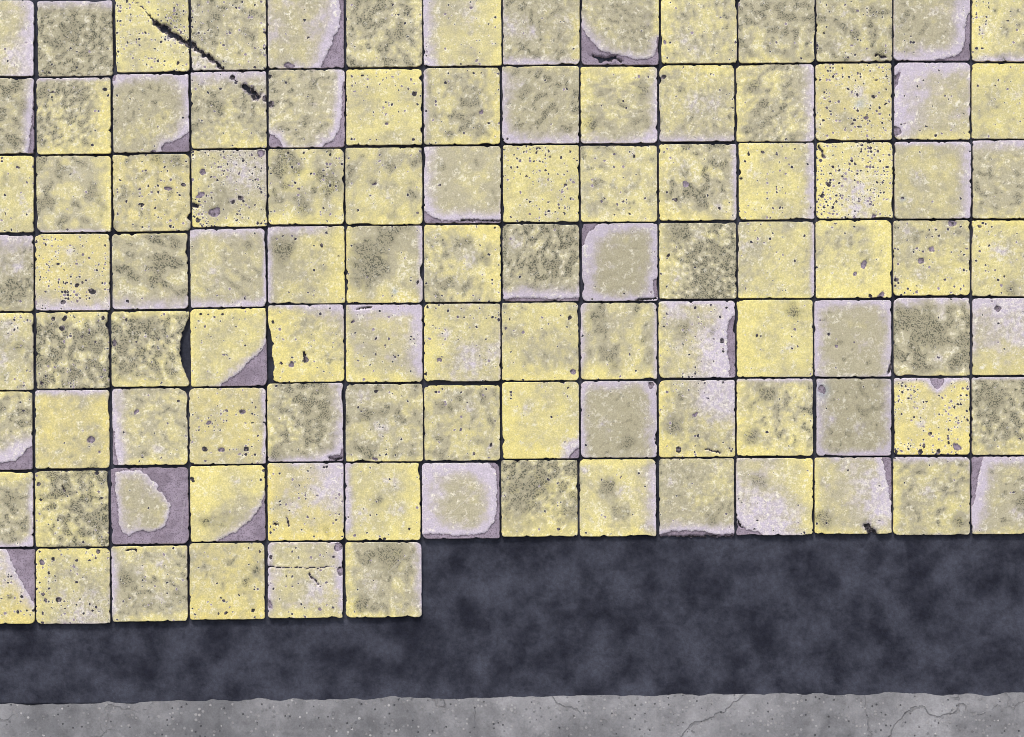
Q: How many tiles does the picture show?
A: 104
